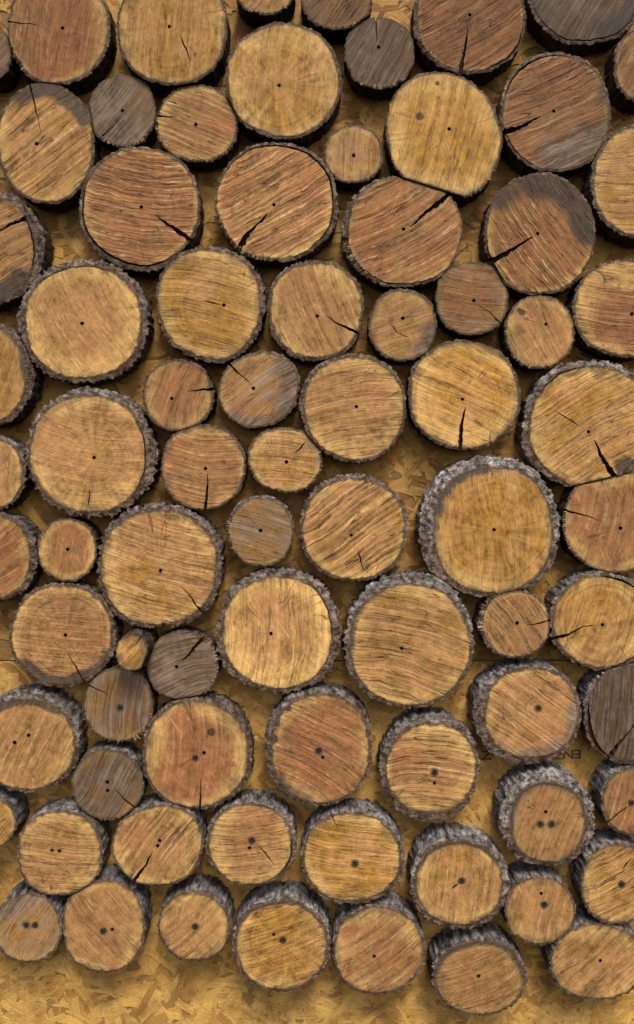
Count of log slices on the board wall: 78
